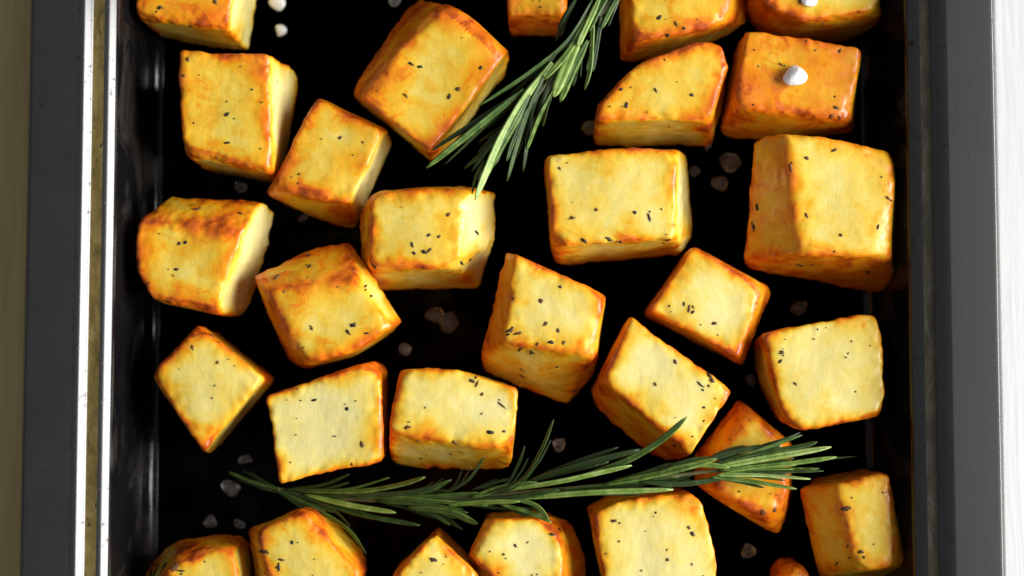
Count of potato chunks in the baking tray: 29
